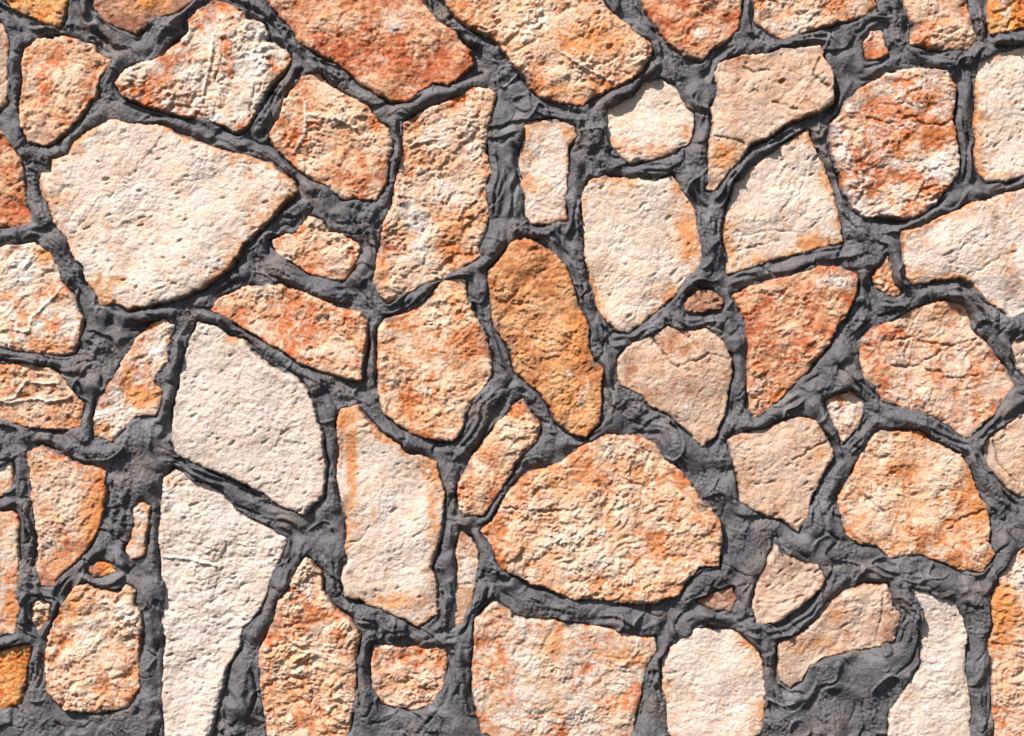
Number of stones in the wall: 64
